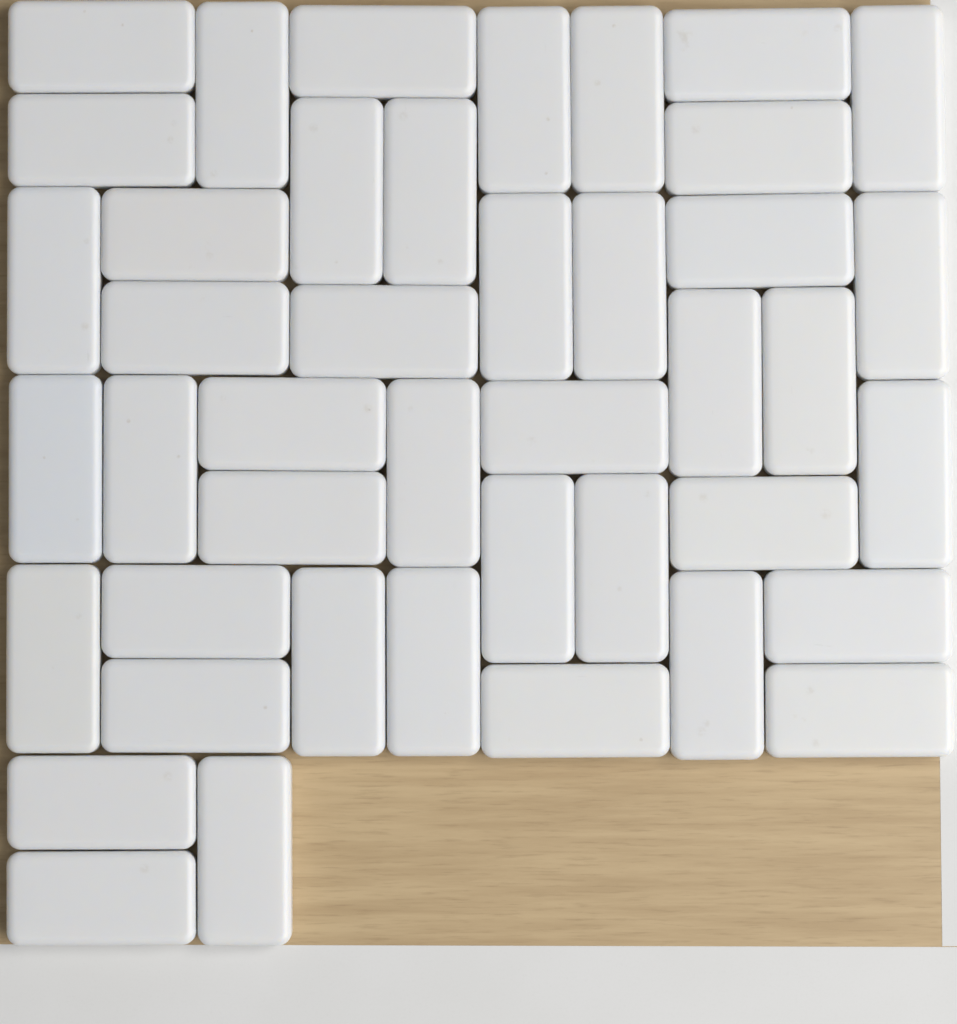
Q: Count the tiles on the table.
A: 43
